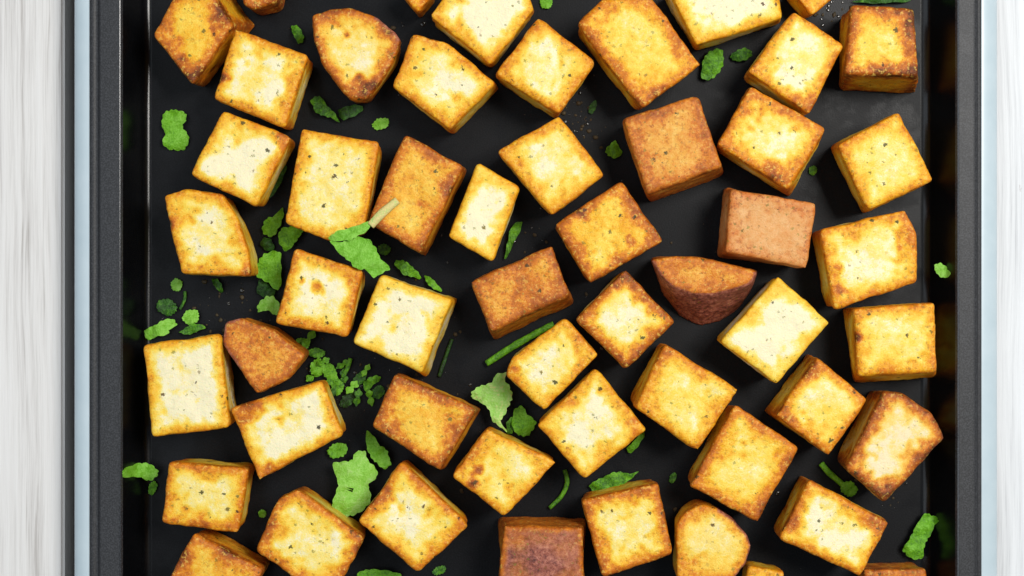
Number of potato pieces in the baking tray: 53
